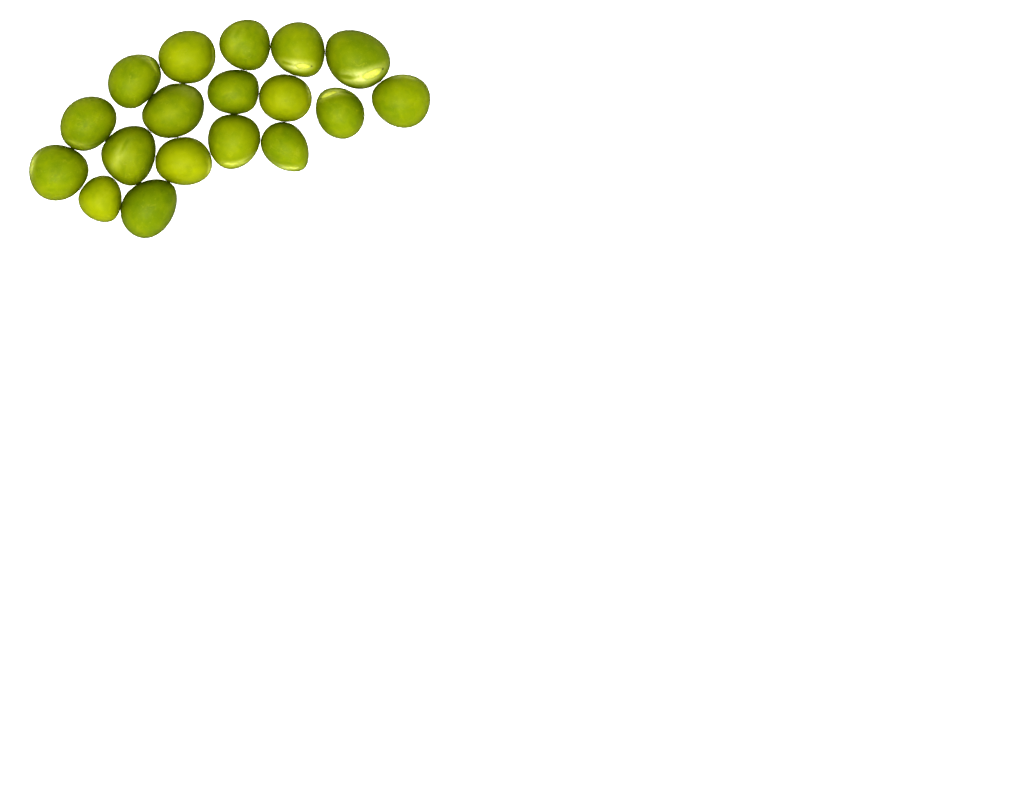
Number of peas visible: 18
